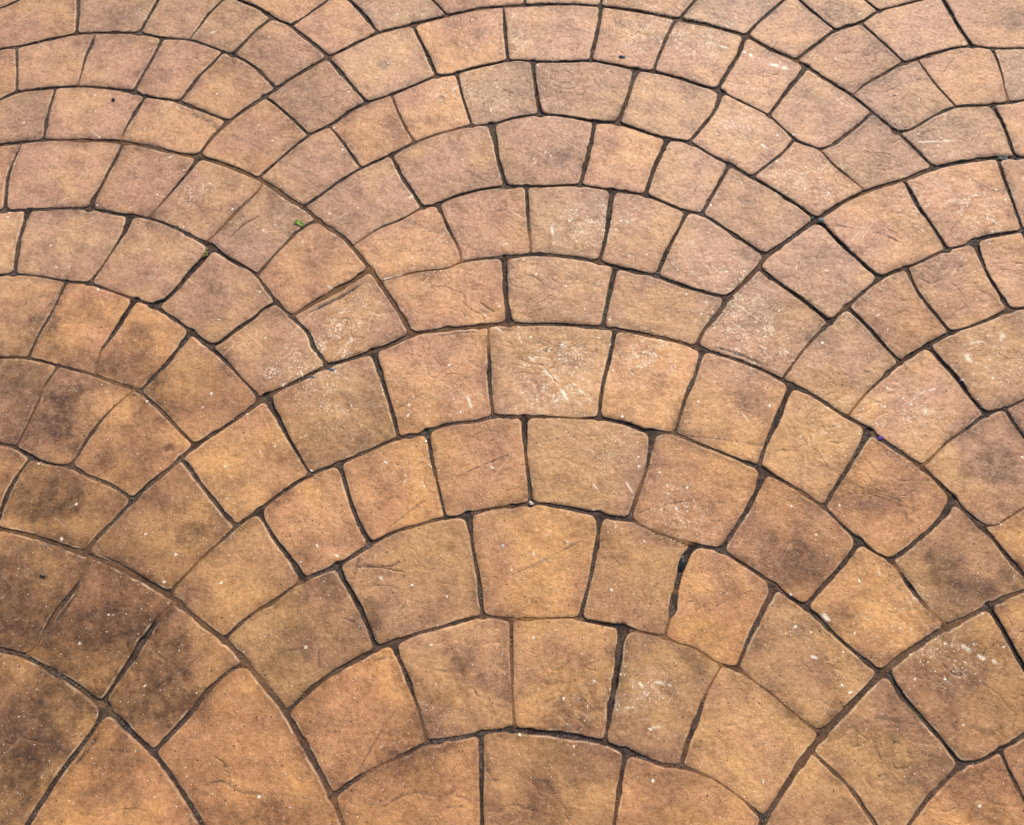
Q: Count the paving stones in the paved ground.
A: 143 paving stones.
